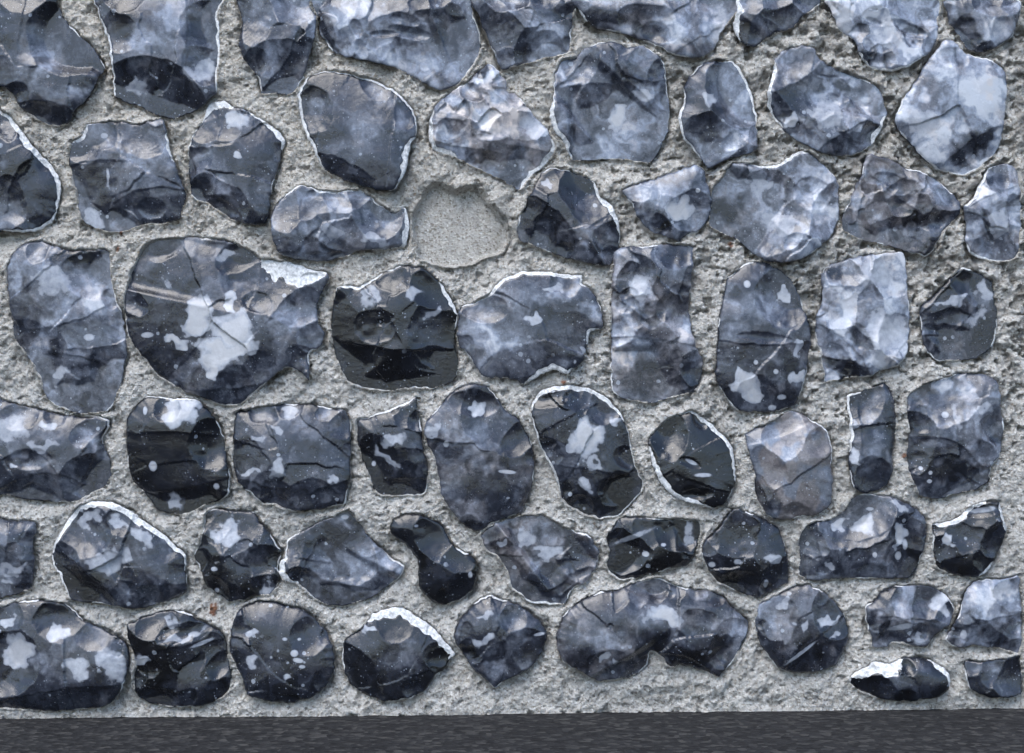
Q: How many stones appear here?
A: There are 63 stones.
